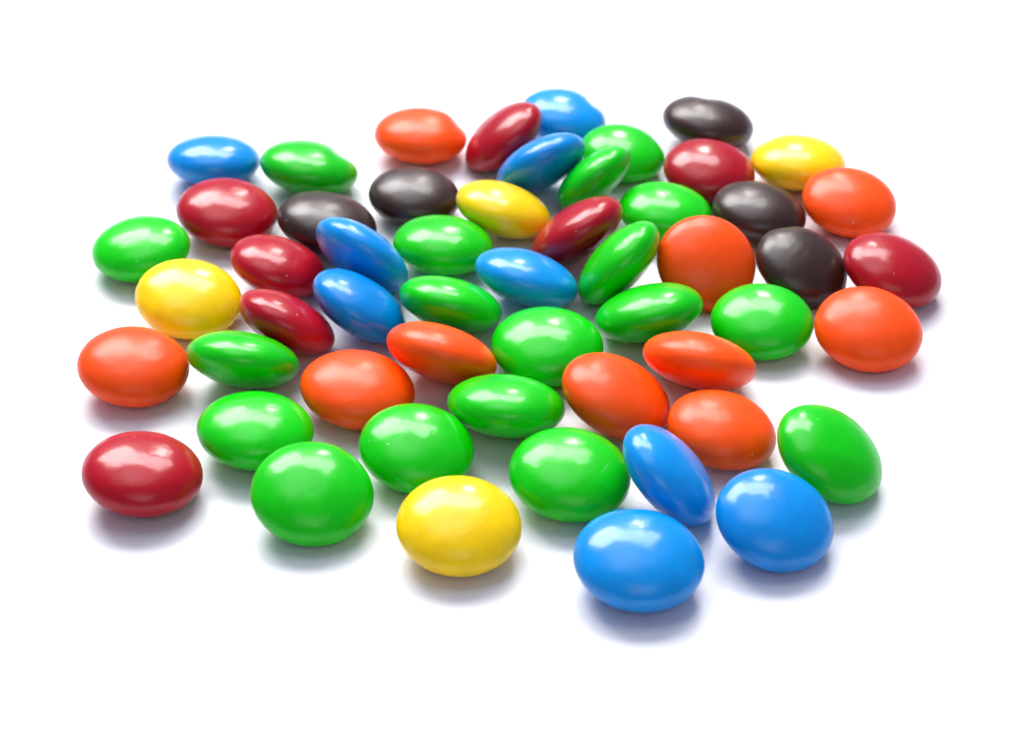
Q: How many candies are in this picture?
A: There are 54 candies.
